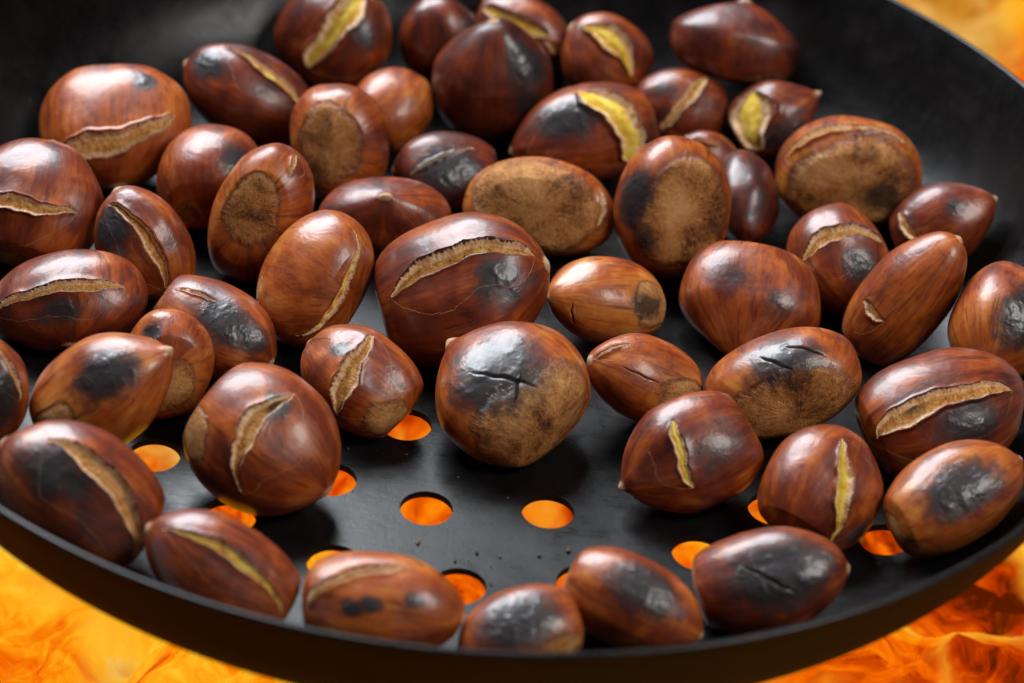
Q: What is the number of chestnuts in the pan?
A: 52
